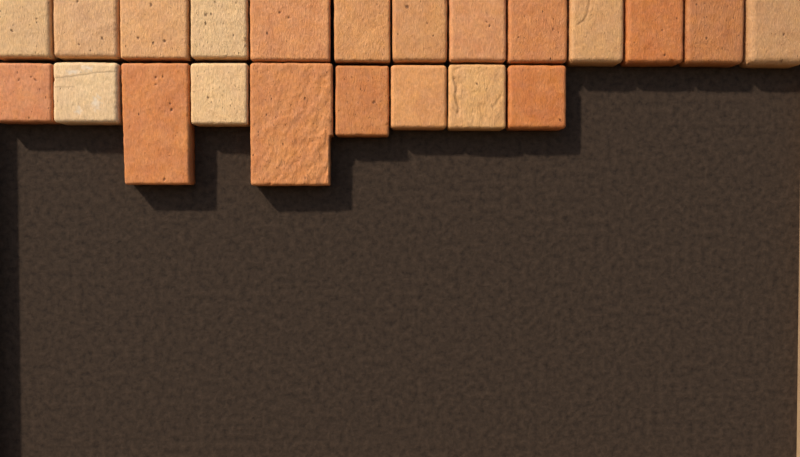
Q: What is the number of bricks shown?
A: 22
